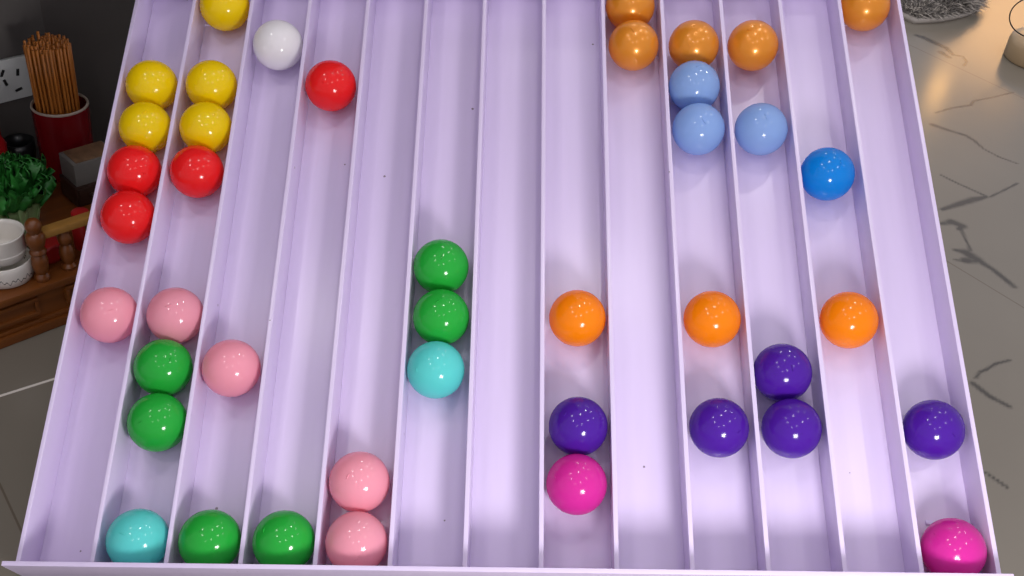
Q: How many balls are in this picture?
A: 42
